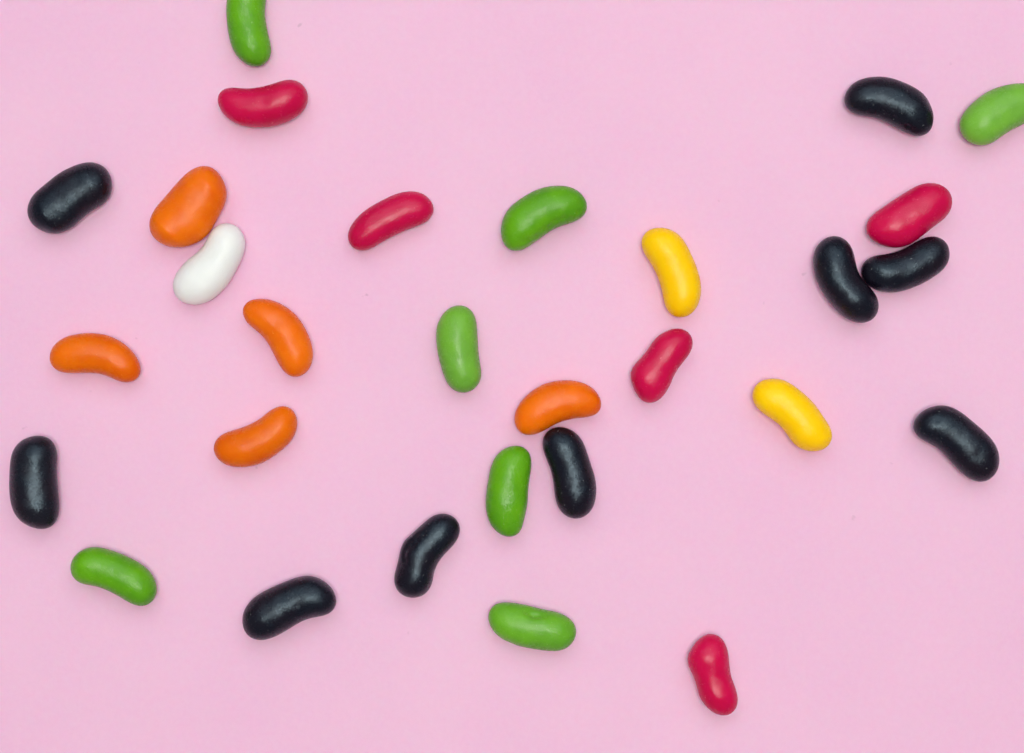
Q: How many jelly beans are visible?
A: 29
